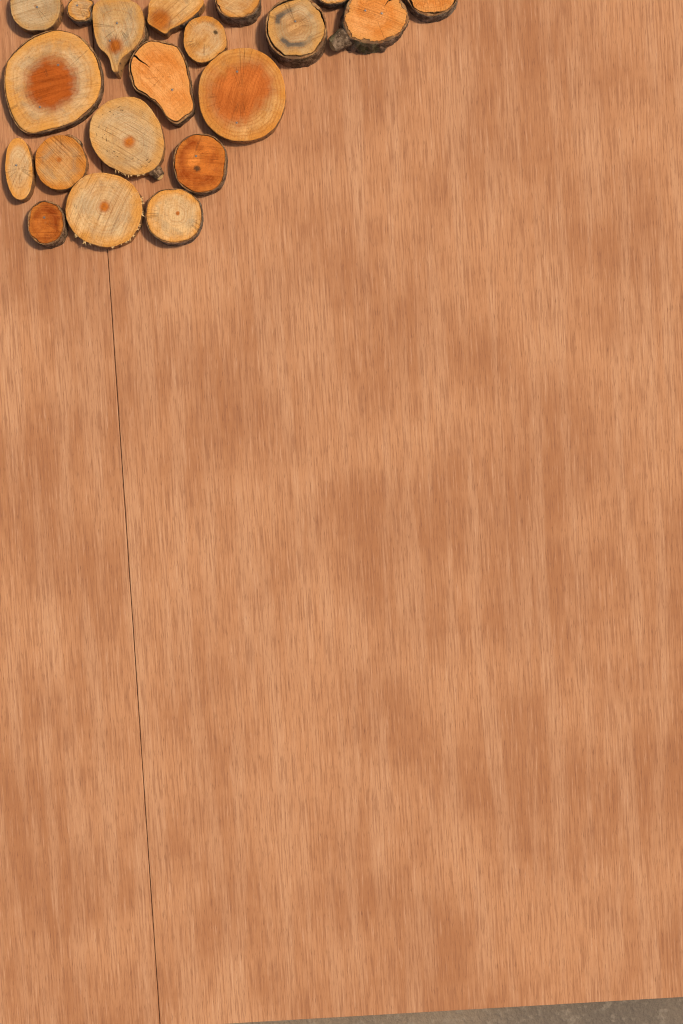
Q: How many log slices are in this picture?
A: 20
